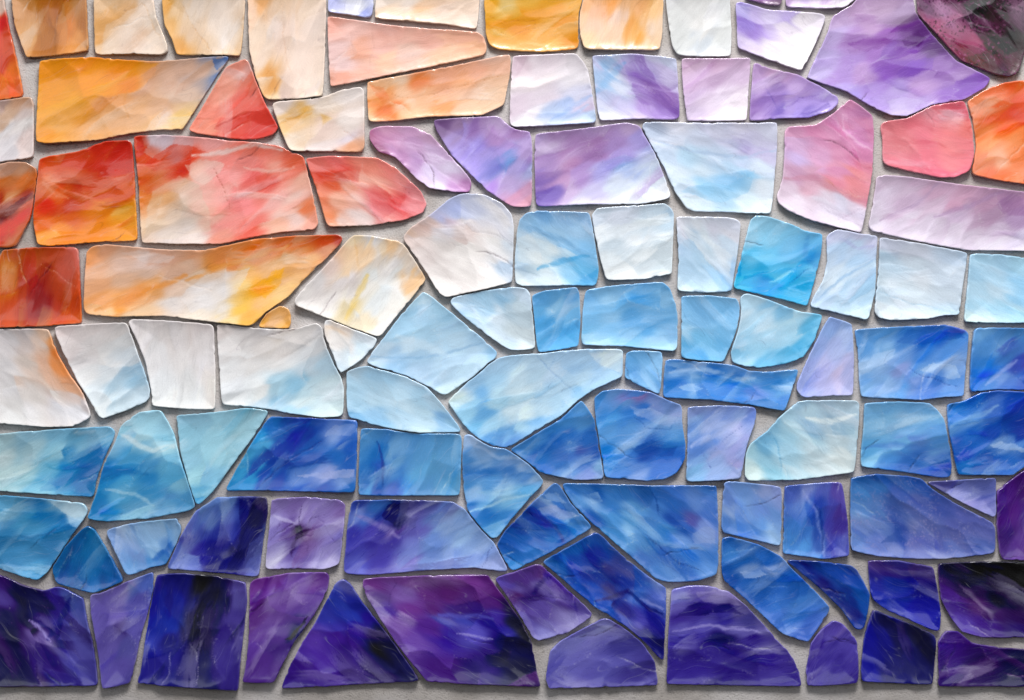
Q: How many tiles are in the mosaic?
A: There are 109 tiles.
